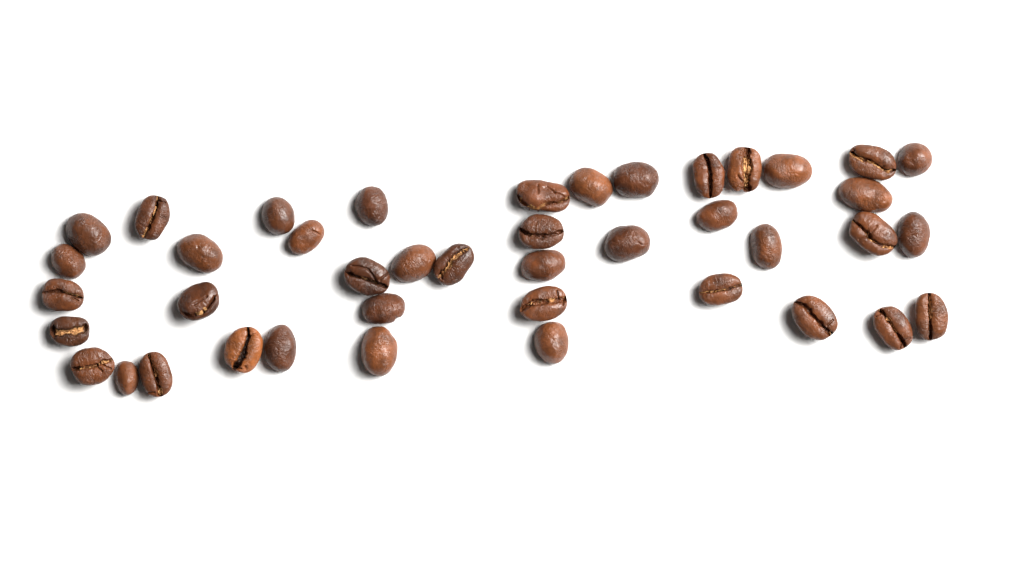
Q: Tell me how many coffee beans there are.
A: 42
